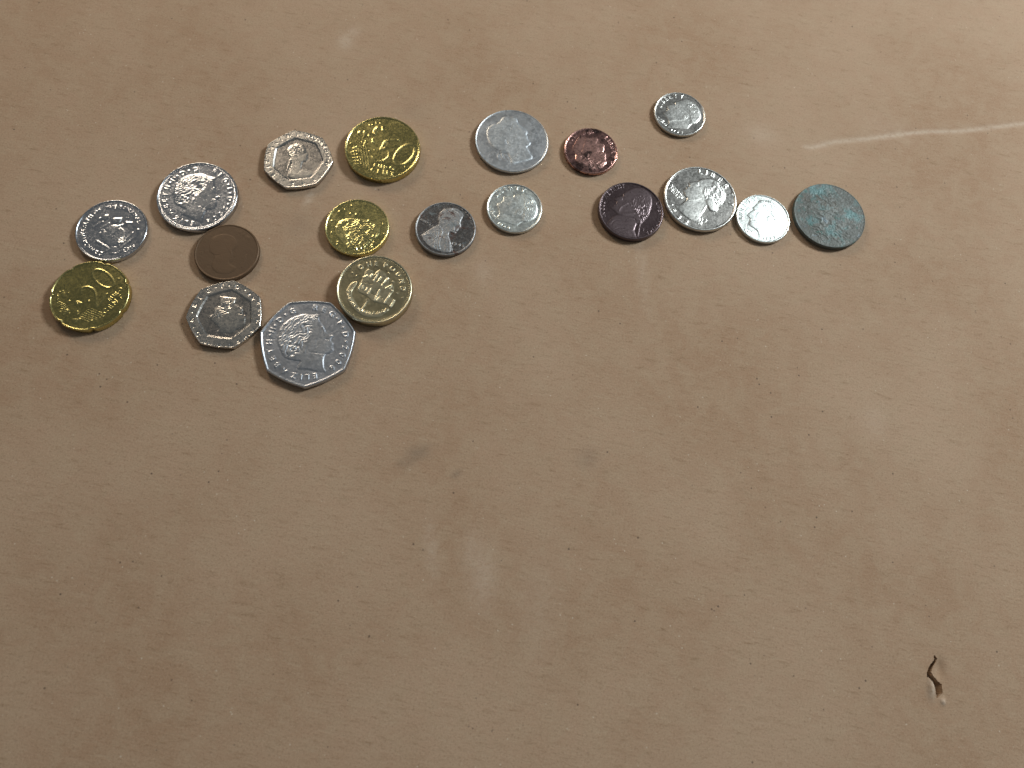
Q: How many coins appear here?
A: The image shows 19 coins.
